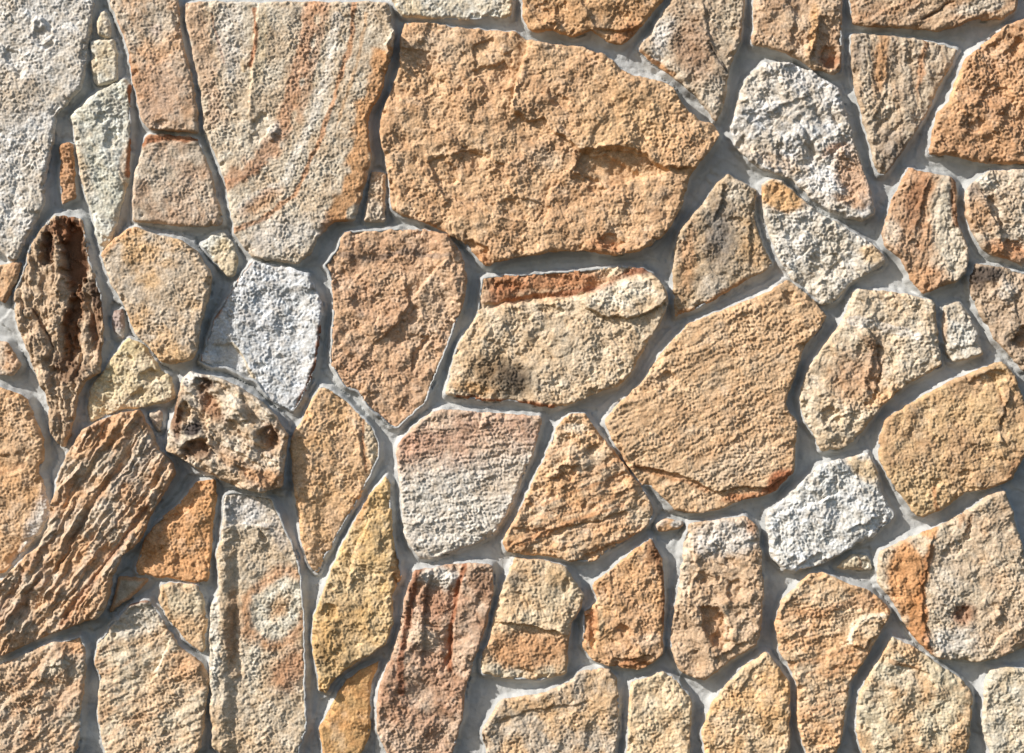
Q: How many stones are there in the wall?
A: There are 66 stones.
